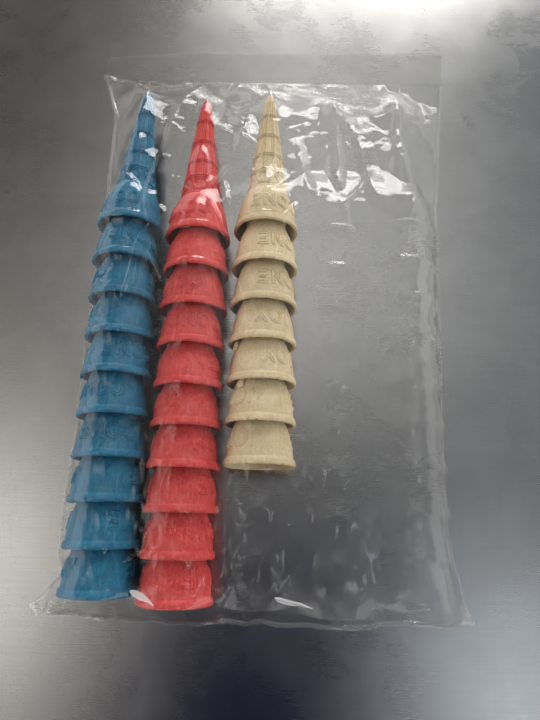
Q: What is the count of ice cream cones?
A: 27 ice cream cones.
